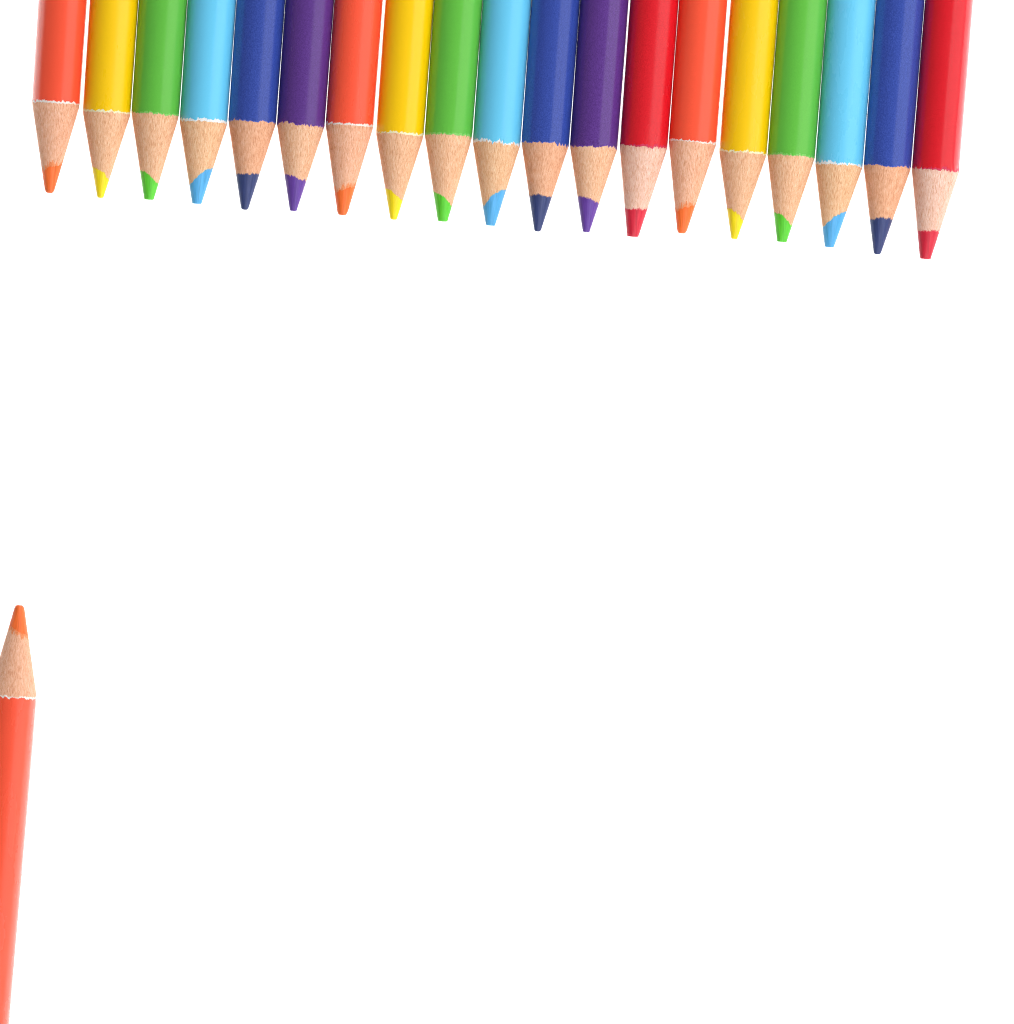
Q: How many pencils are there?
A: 20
